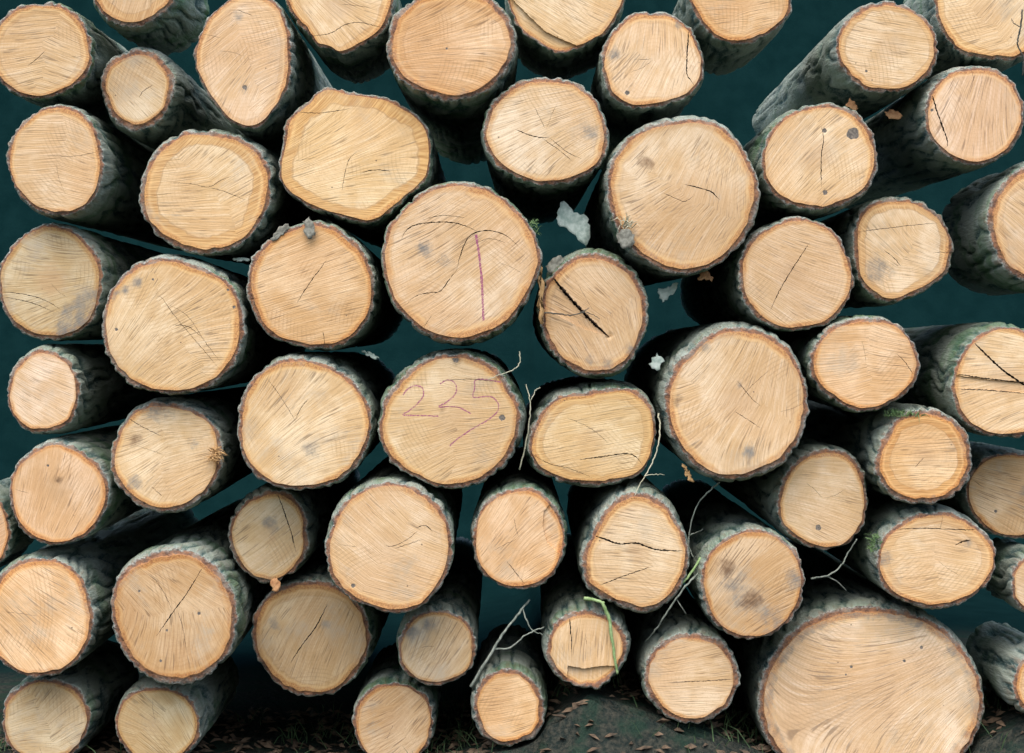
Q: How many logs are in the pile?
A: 58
